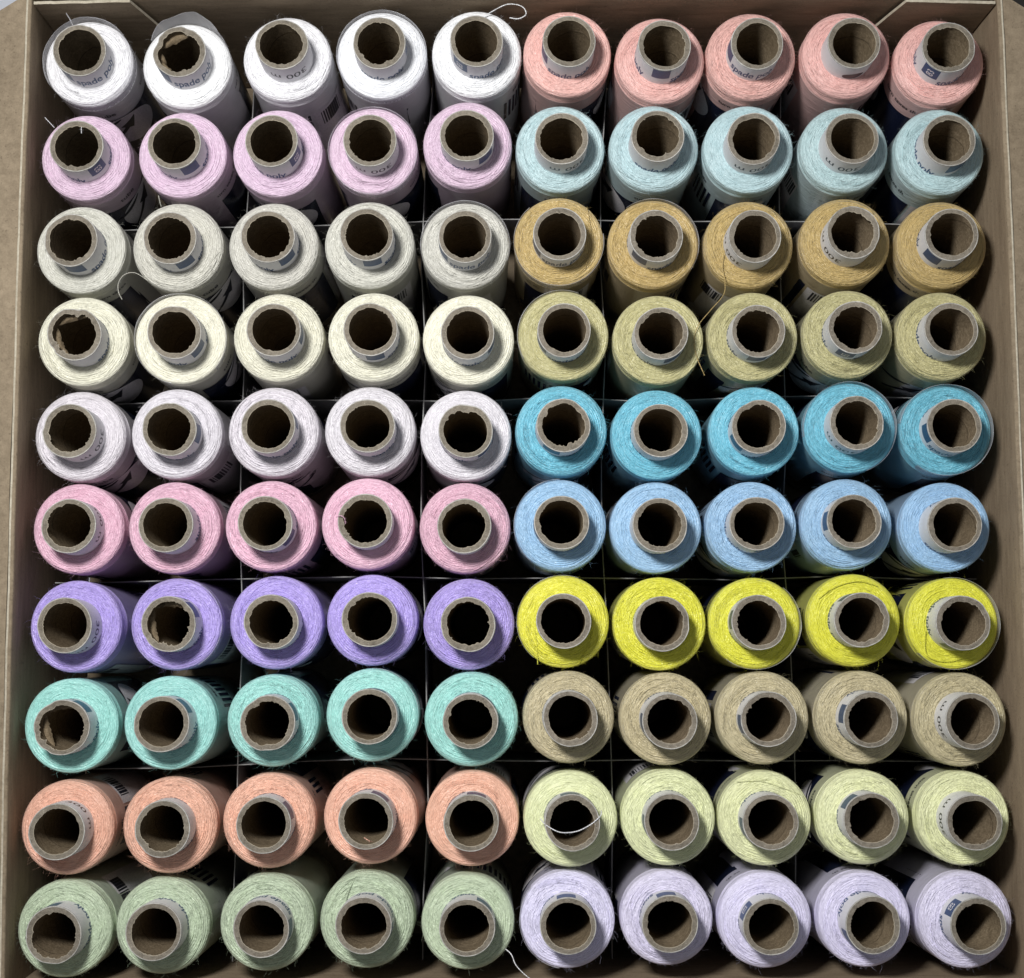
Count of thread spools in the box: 100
